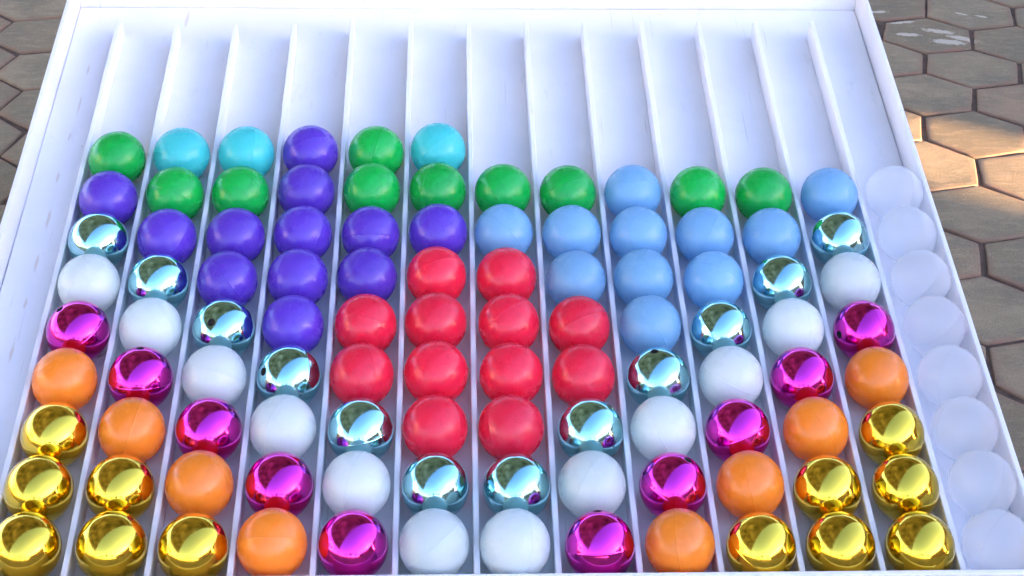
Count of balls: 110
